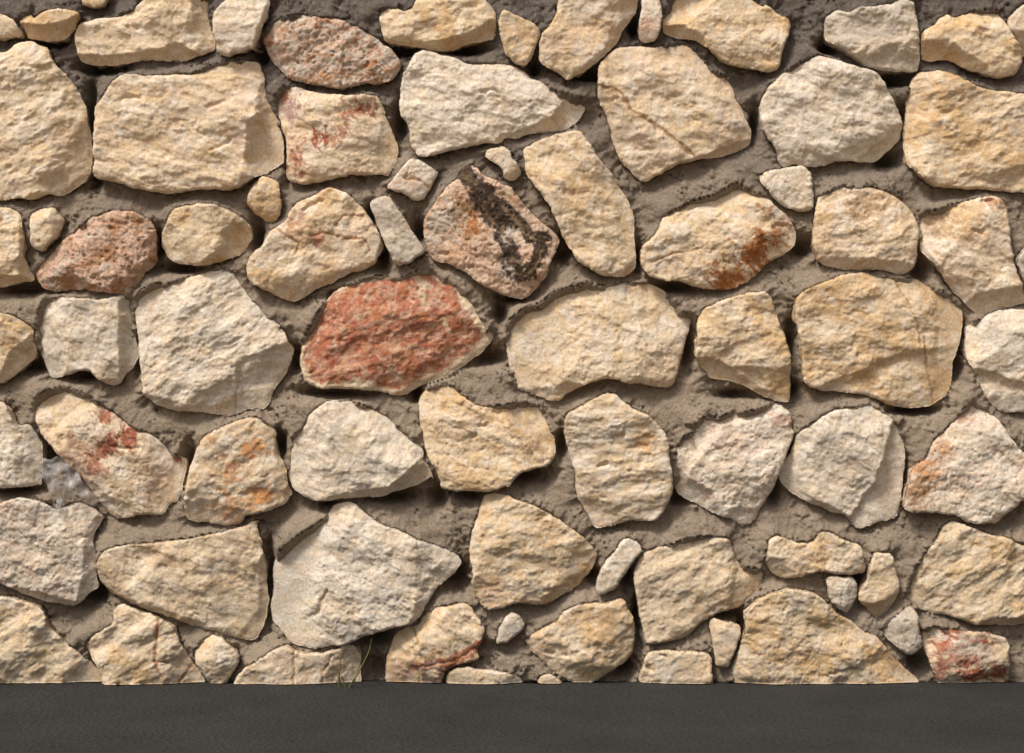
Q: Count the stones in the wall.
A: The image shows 78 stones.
